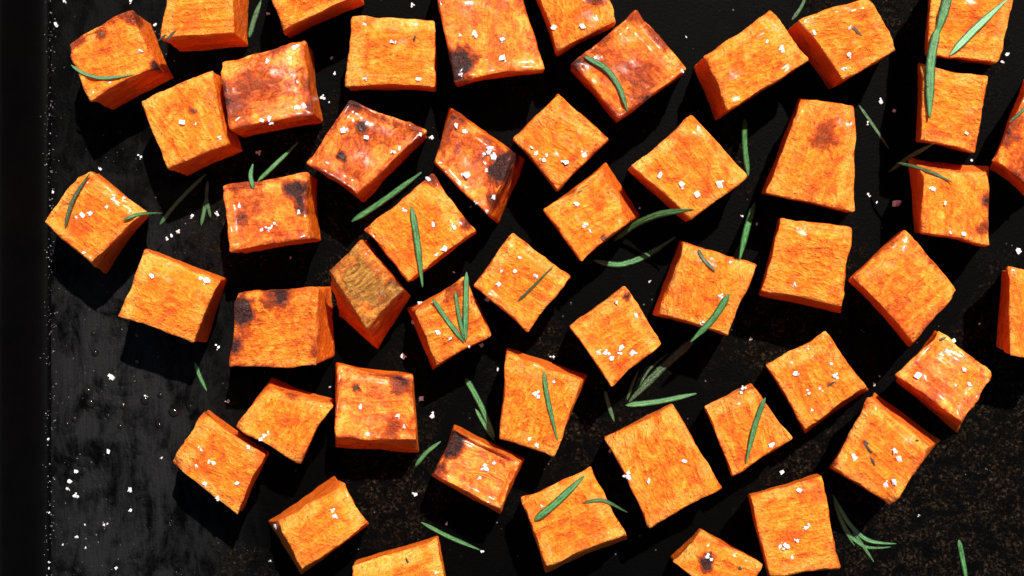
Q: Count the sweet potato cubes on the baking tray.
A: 49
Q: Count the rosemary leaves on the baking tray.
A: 49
